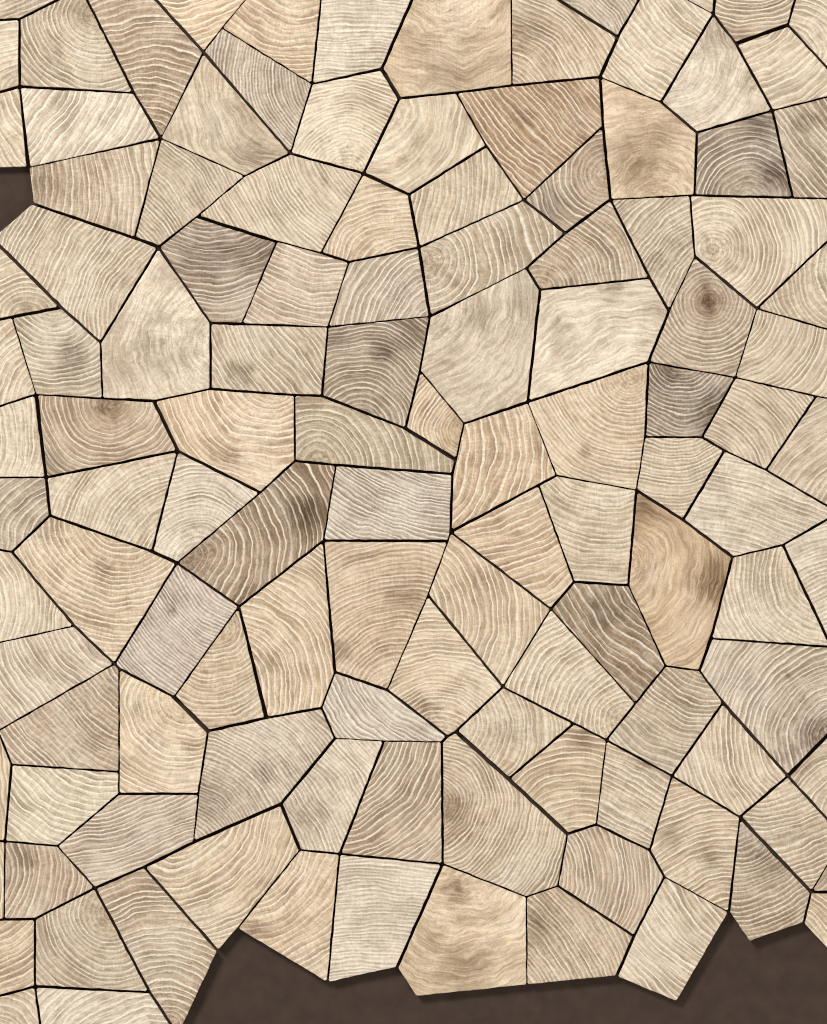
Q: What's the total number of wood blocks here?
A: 120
